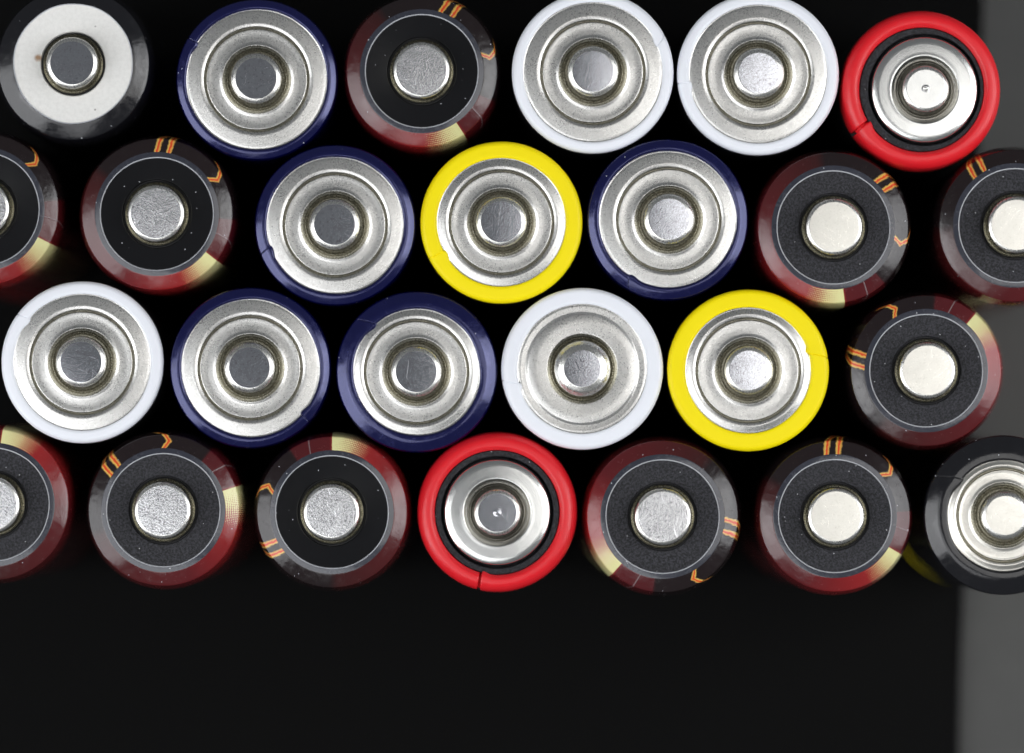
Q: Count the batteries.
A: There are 26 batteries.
